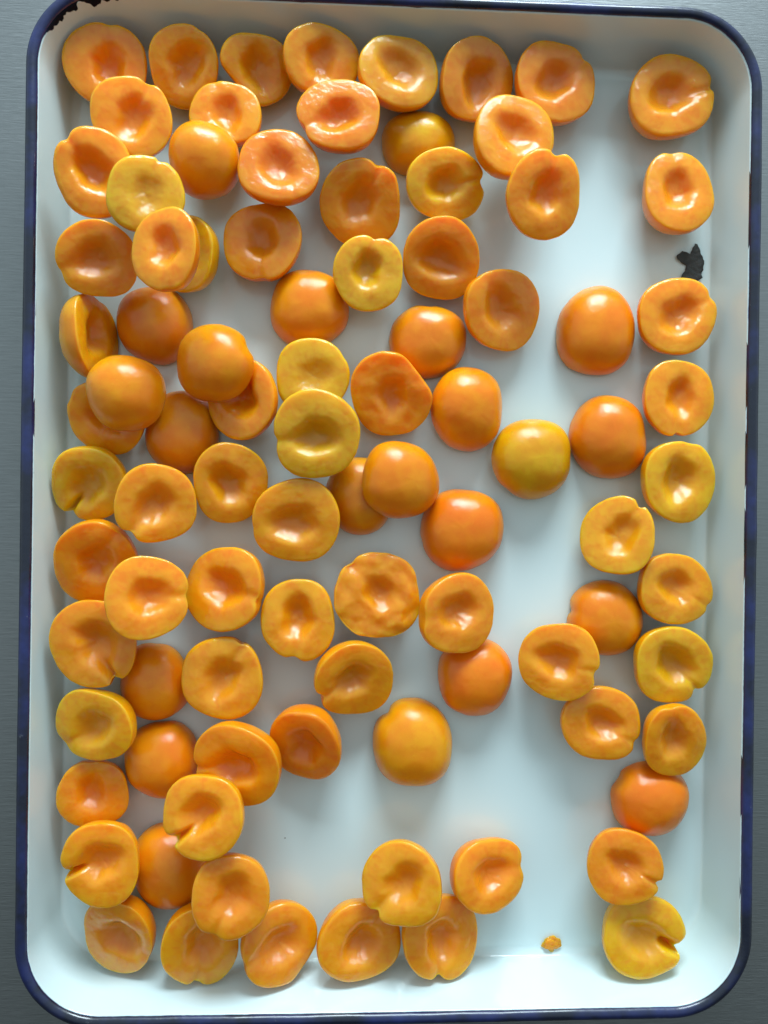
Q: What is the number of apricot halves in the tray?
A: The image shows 92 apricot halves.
